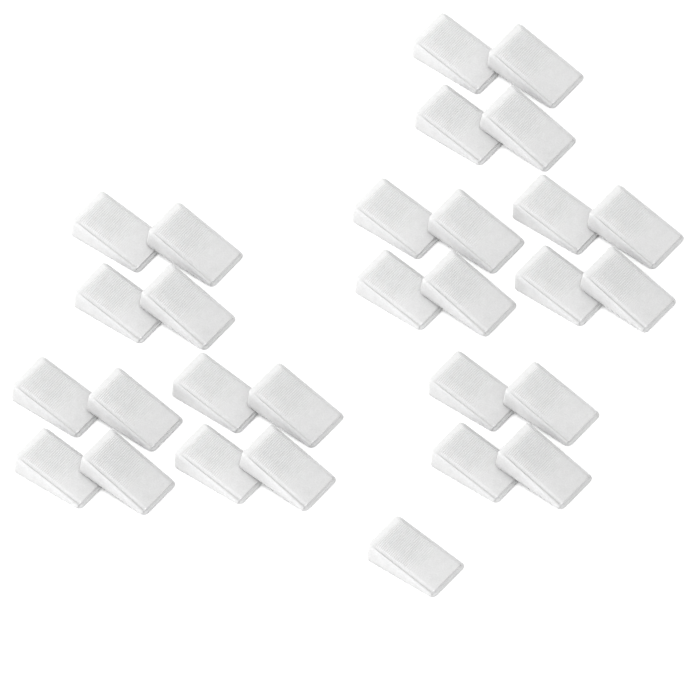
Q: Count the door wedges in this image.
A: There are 29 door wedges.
